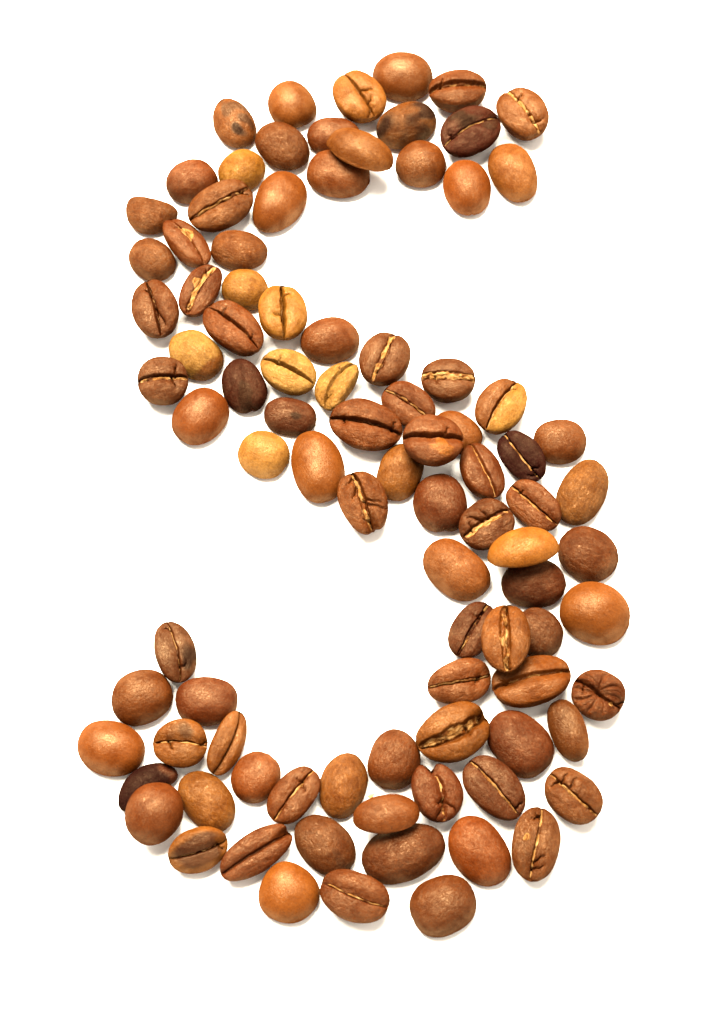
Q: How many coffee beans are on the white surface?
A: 94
